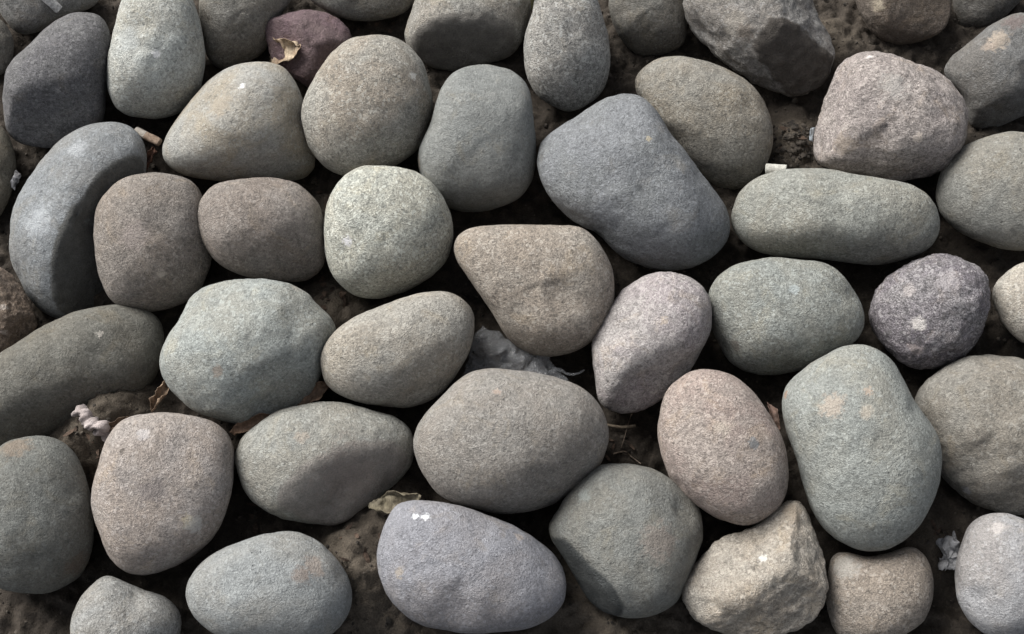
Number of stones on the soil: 50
